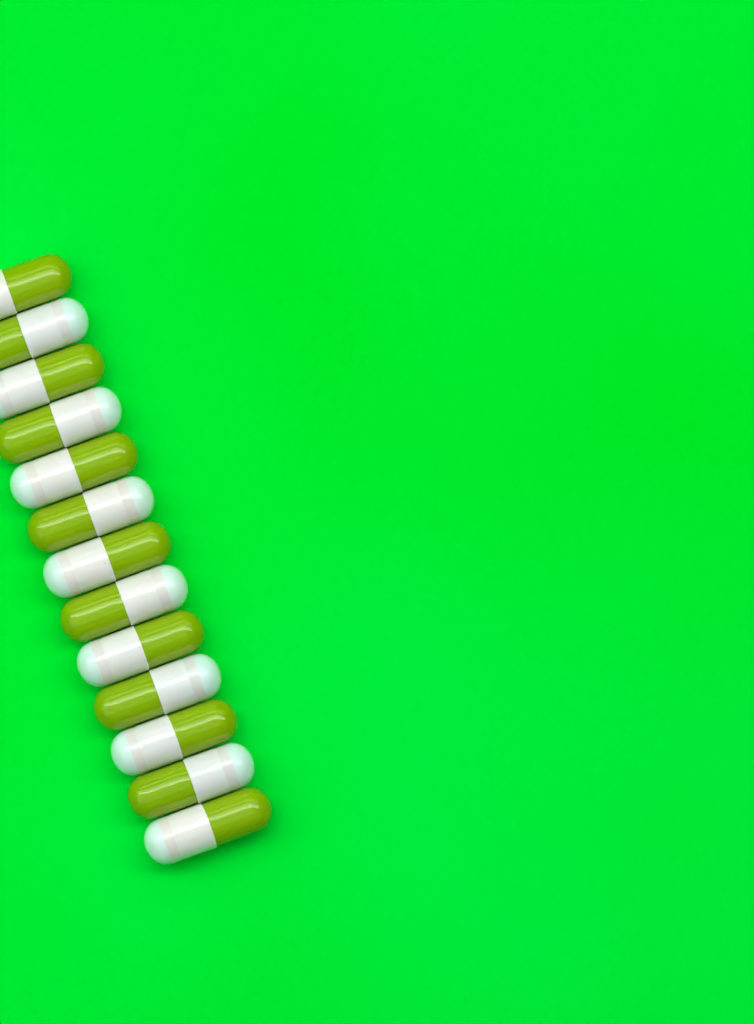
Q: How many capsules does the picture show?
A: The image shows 13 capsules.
